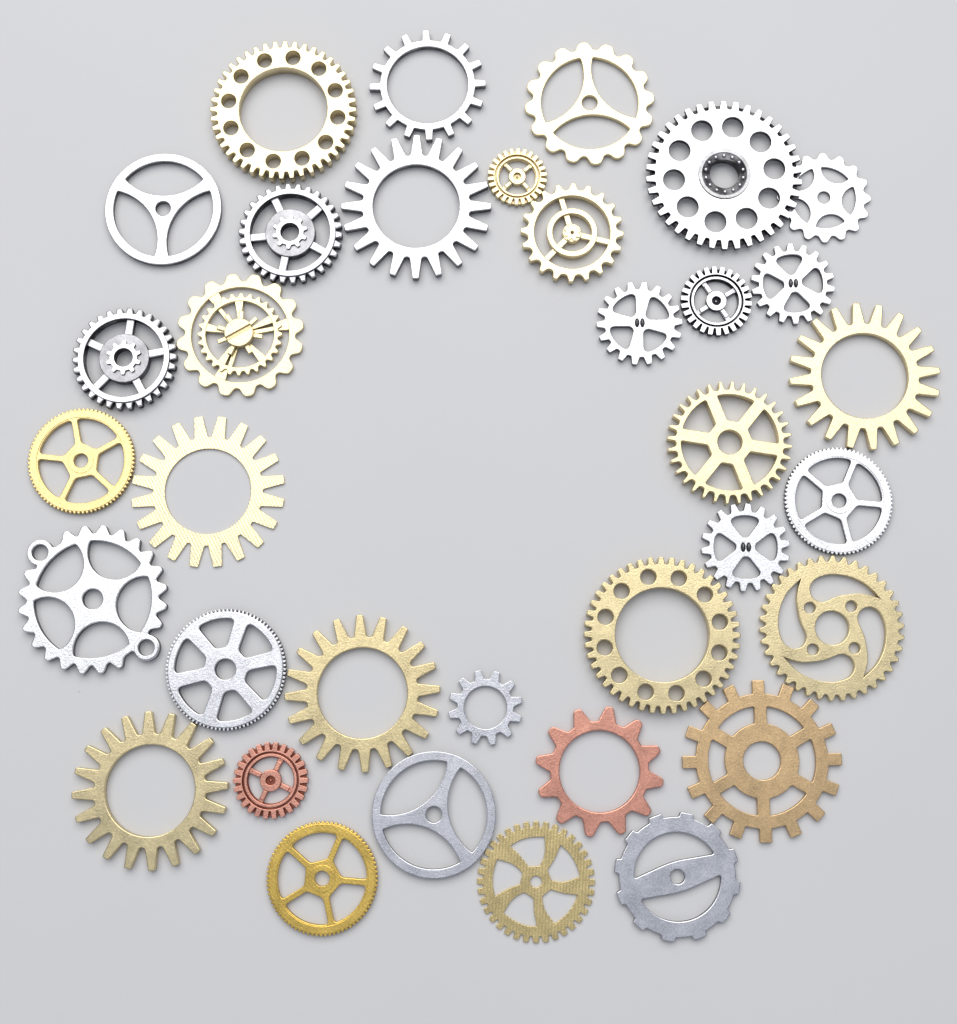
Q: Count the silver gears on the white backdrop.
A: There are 17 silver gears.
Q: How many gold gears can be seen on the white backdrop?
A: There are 16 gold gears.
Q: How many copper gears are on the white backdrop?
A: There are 2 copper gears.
